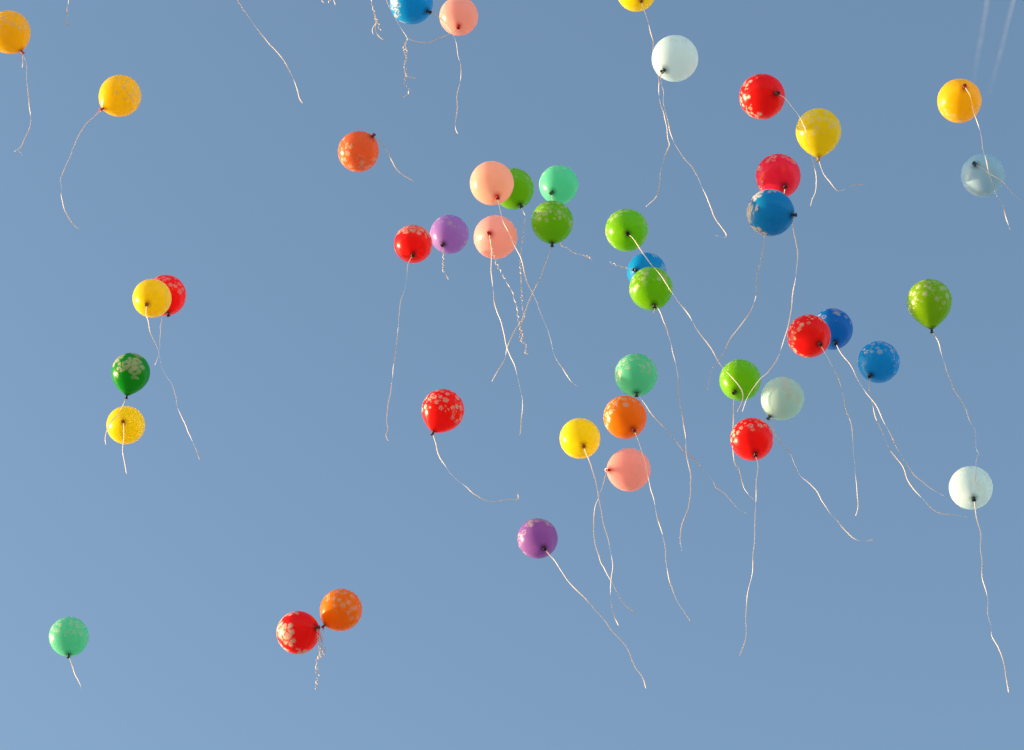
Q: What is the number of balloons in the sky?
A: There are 44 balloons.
